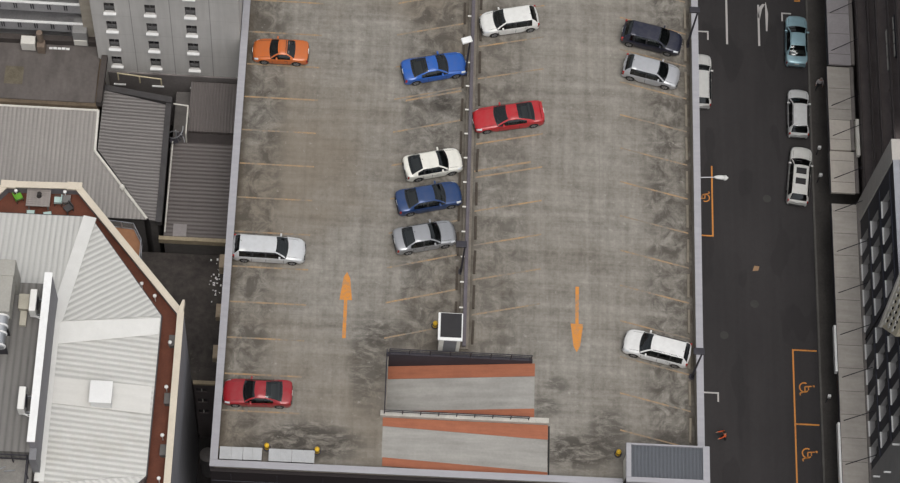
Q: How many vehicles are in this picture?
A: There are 16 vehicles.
